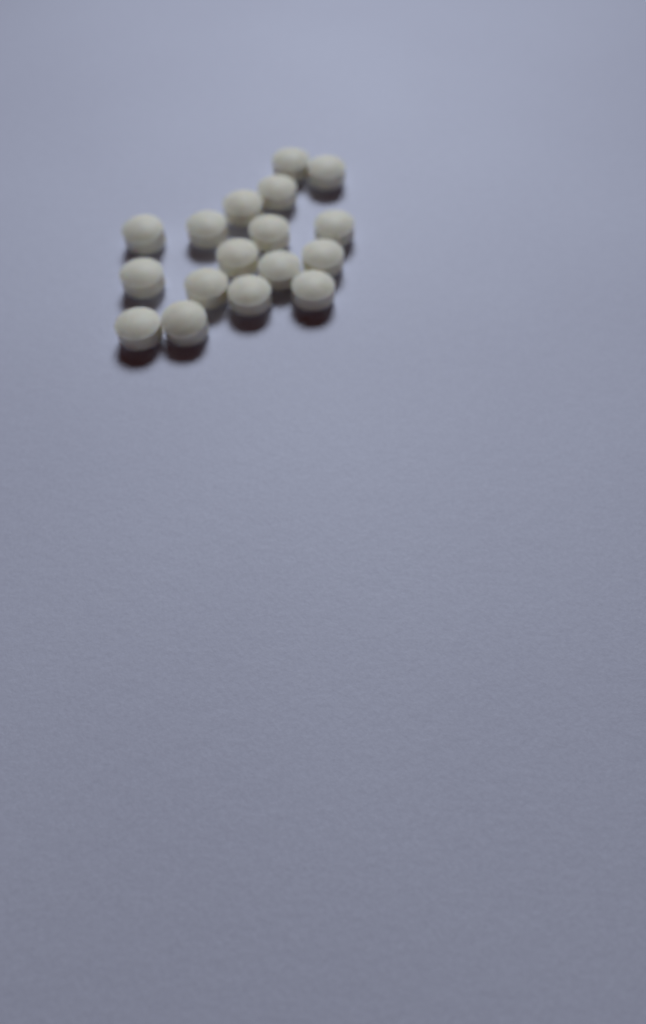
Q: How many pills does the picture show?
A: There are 17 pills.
